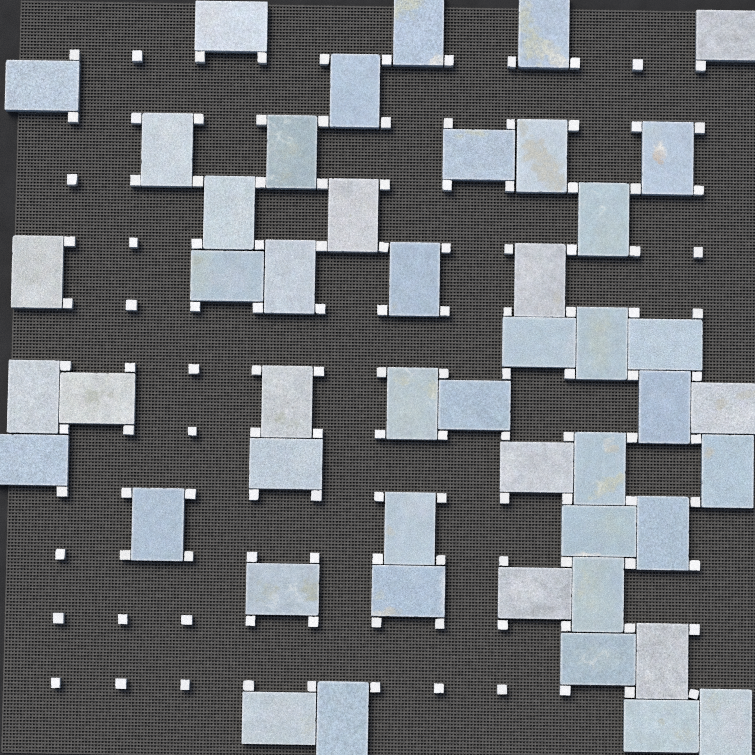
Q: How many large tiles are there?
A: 48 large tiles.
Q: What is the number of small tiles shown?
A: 121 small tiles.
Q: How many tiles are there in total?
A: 169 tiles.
